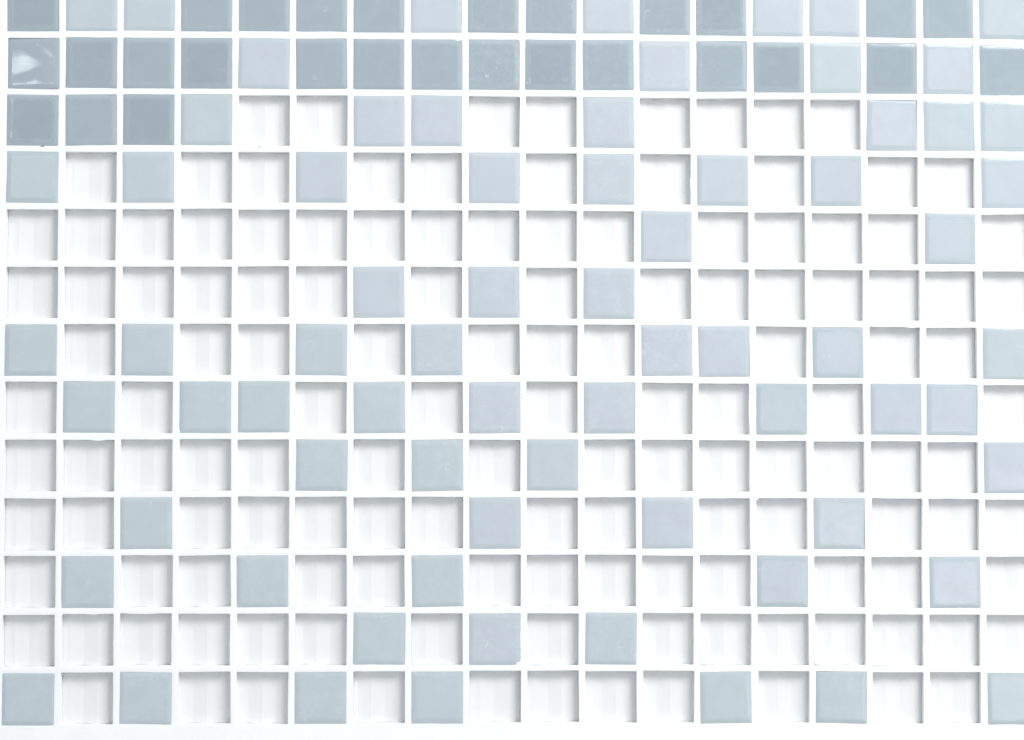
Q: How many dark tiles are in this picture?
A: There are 28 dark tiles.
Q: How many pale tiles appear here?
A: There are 71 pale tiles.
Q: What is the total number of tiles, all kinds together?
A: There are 99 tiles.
